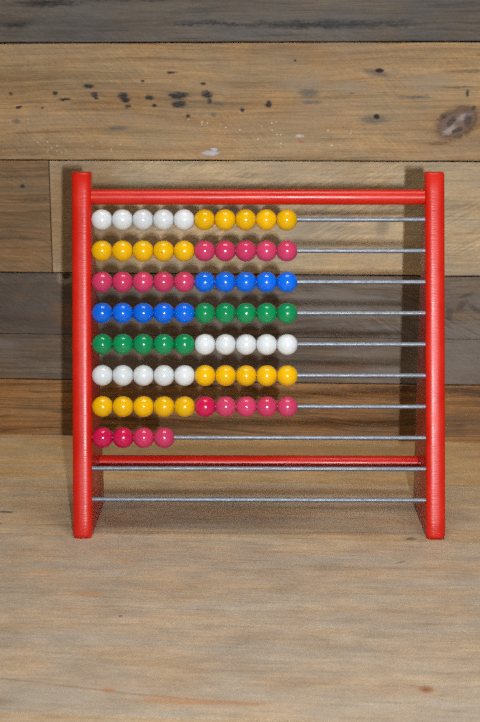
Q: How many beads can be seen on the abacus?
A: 74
